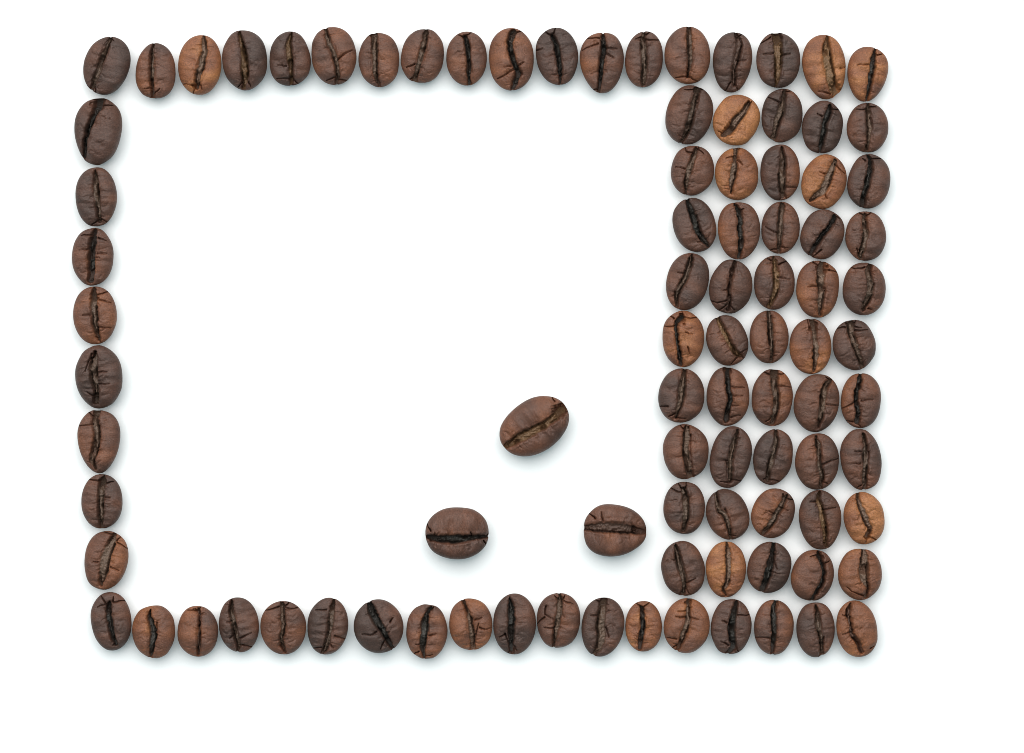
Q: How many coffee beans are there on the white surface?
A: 92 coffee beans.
